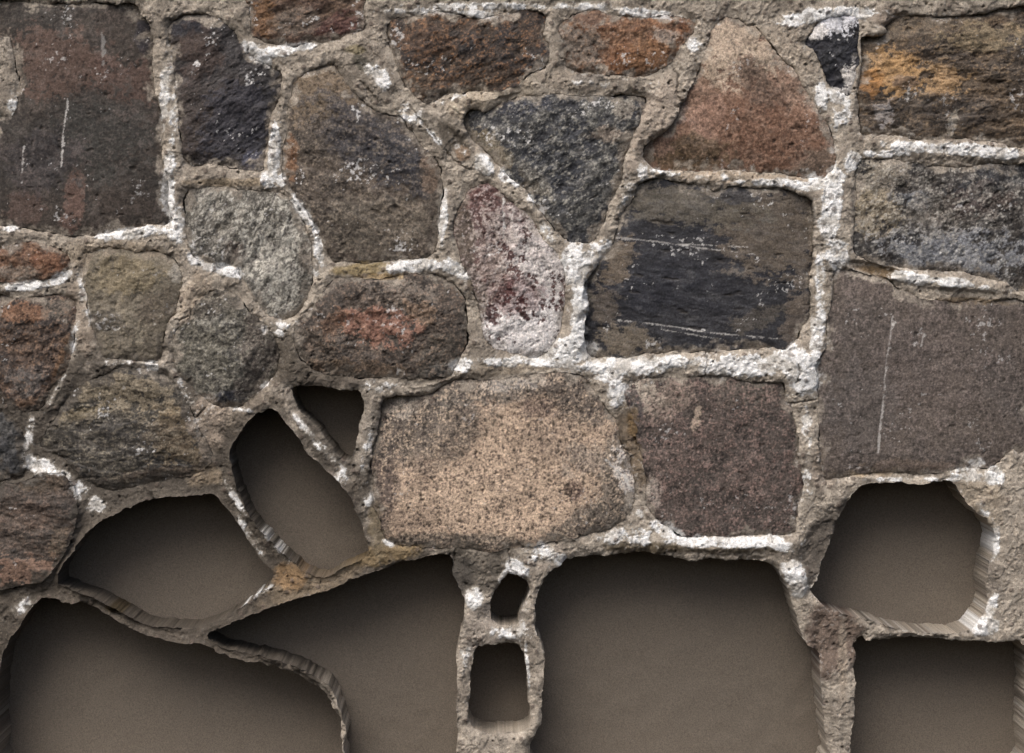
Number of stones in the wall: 25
